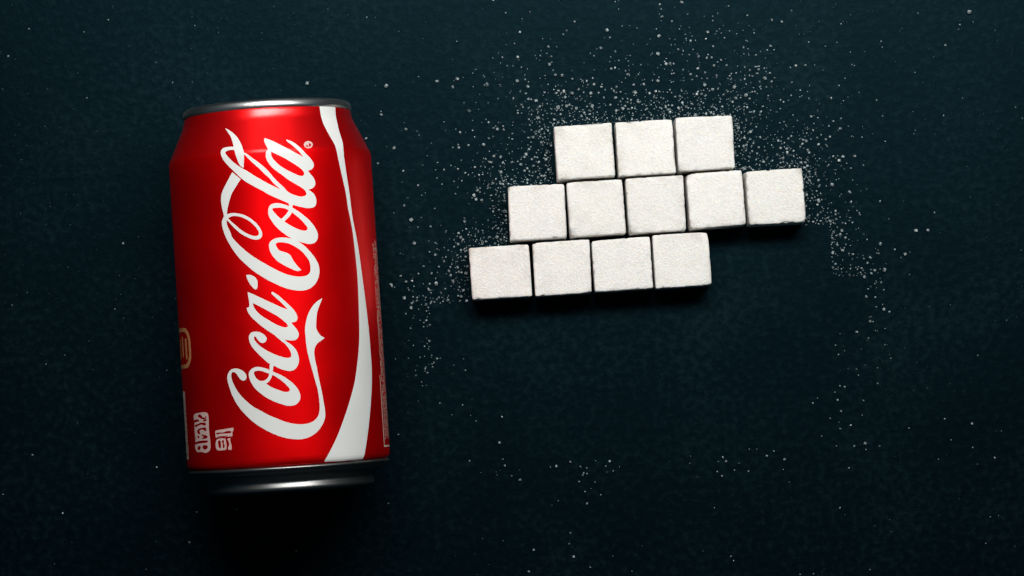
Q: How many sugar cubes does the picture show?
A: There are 12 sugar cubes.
